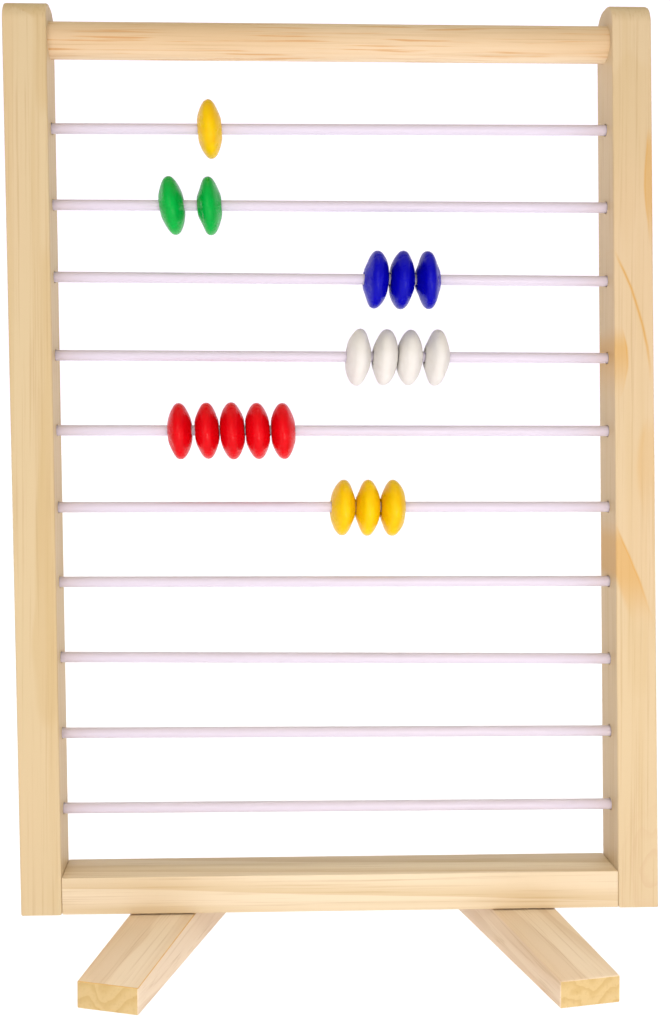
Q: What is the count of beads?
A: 18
